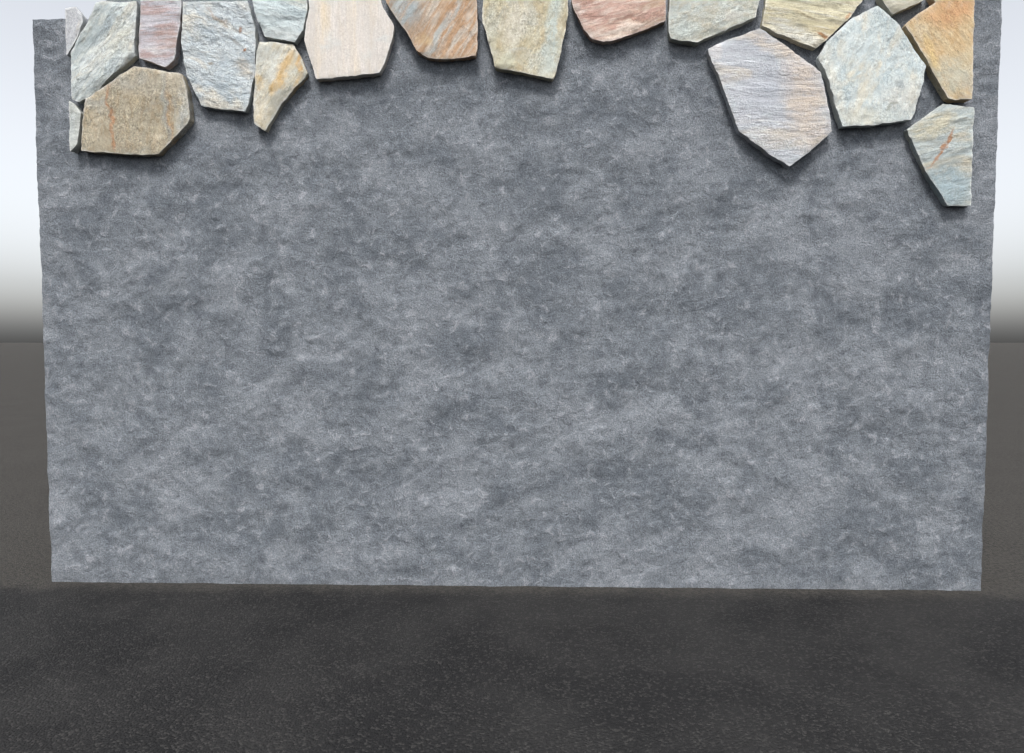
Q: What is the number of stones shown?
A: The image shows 19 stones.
